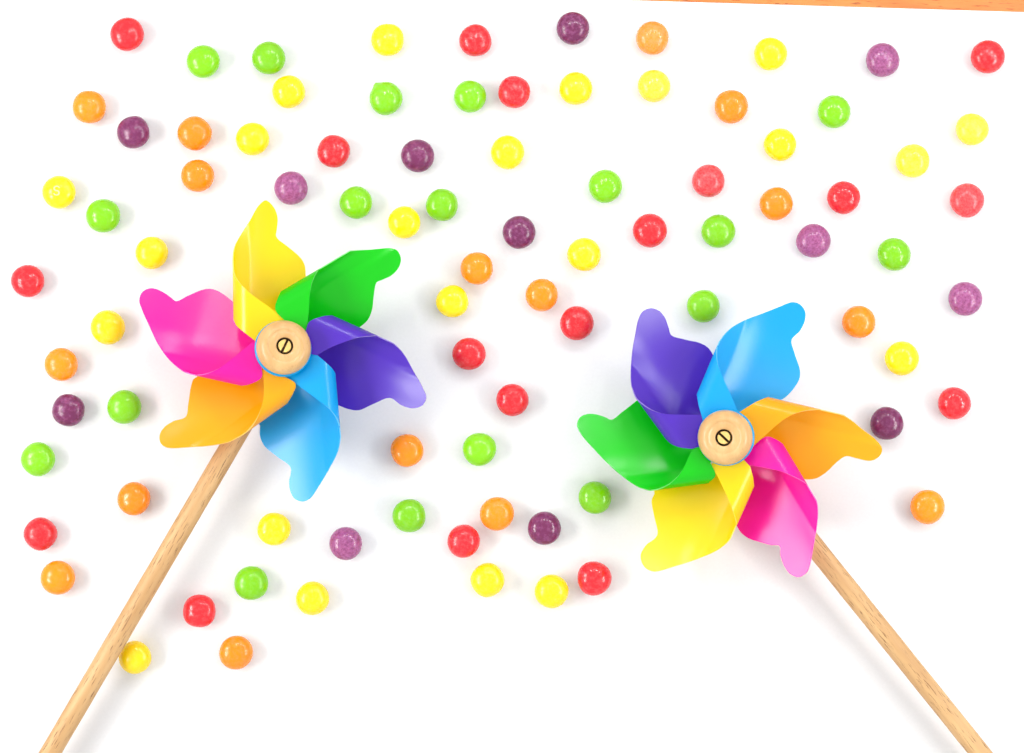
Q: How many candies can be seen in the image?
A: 86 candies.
